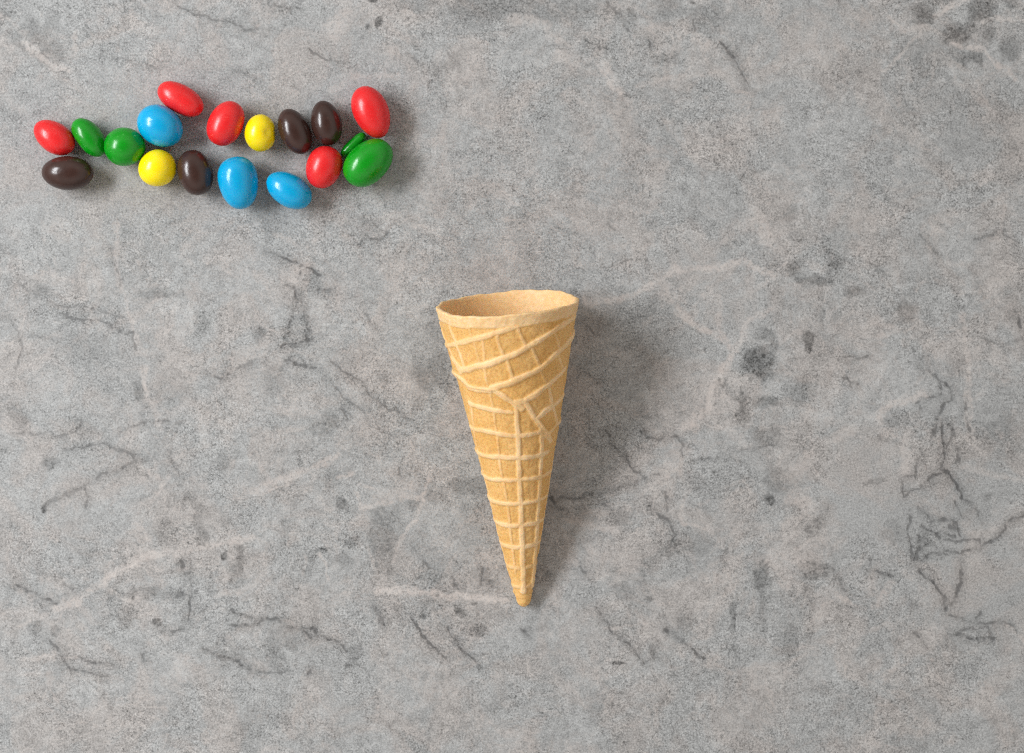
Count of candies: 18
